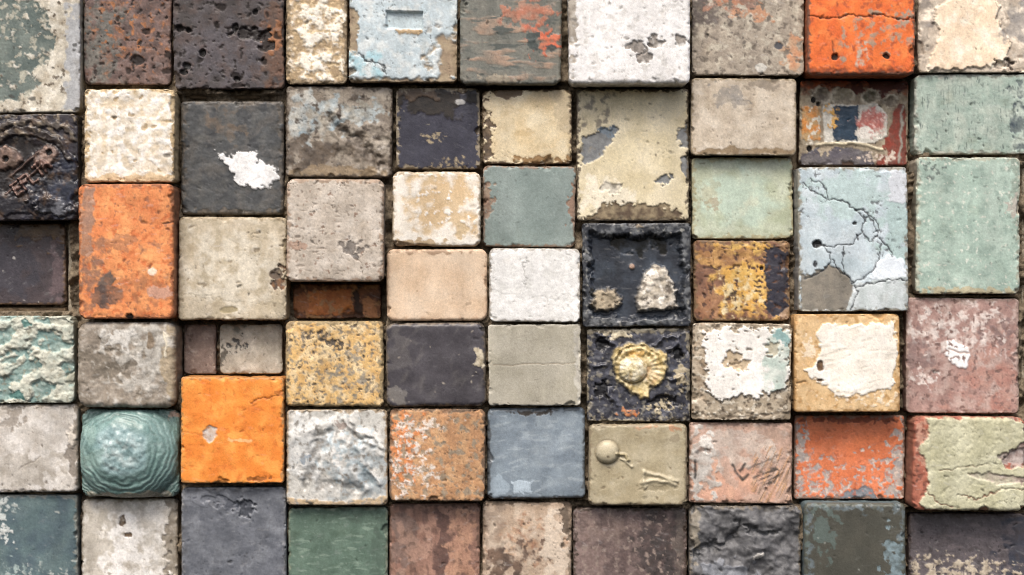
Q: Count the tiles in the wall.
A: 65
